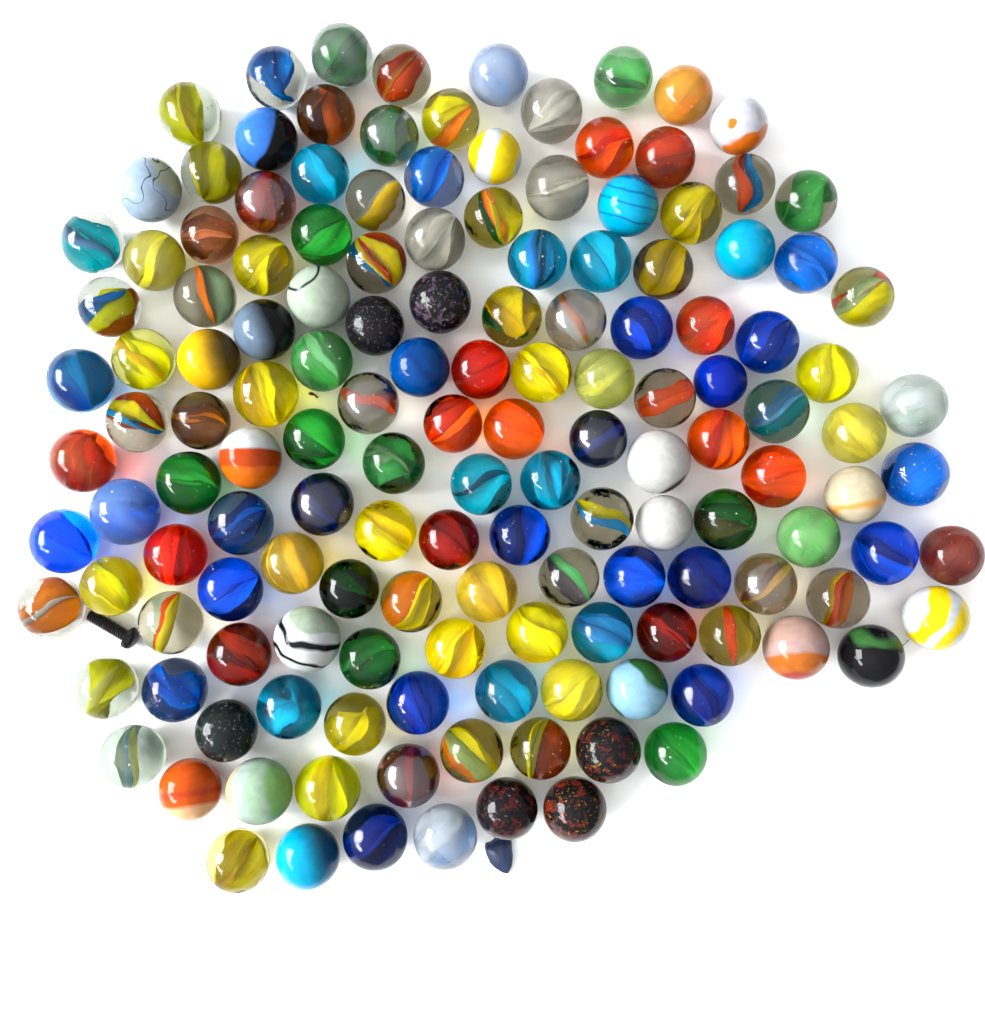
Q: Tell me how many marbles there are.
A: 148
